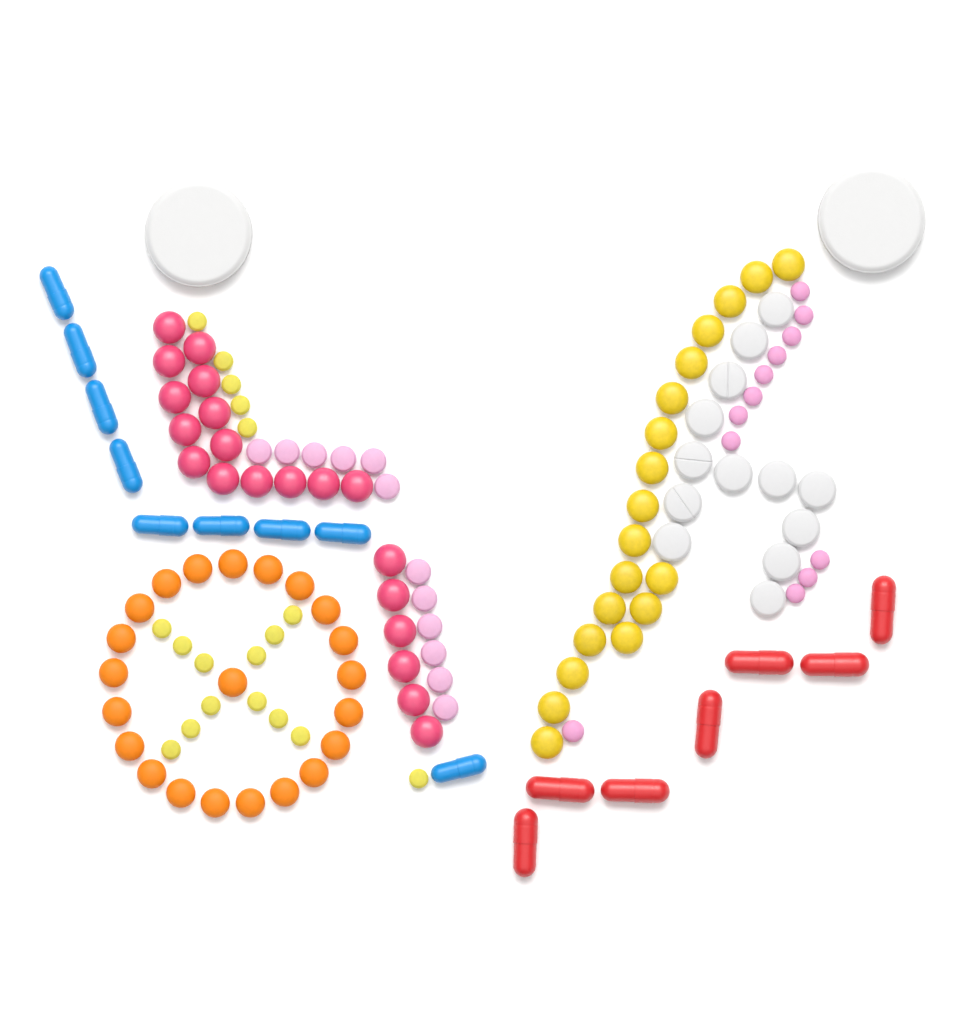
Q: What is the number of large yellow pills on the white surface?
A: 19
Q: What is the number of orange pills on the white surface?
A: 22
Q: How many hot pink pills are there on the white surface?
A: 20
